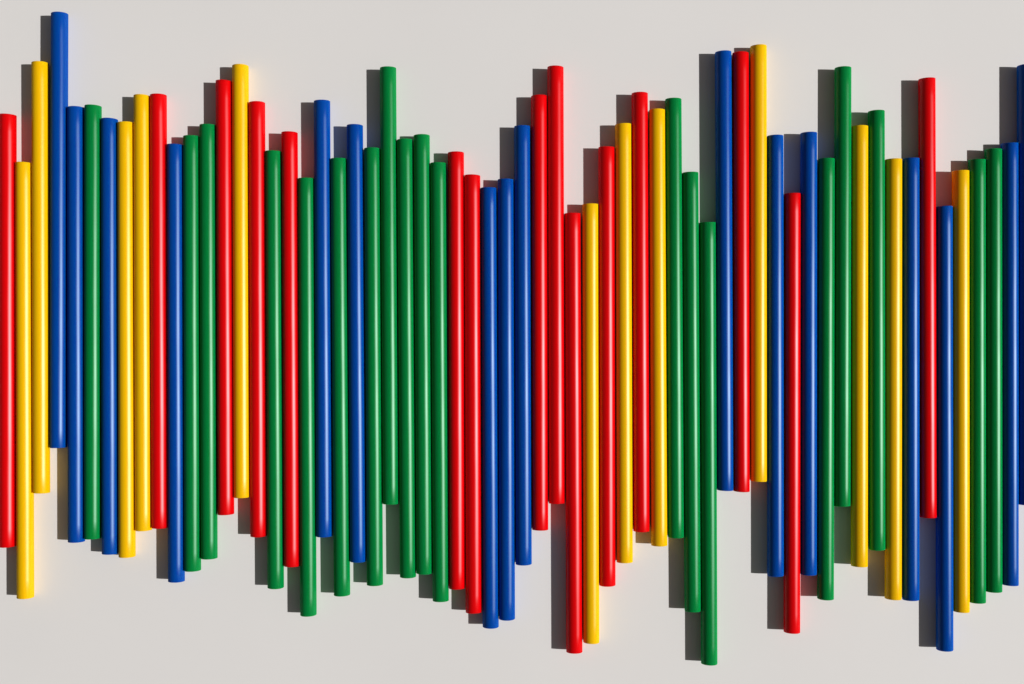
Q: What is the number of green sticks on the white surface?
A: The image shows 19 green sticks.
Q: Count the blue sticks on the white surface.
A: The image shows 16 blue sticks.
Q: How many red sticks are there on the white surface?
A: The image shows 15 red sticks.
